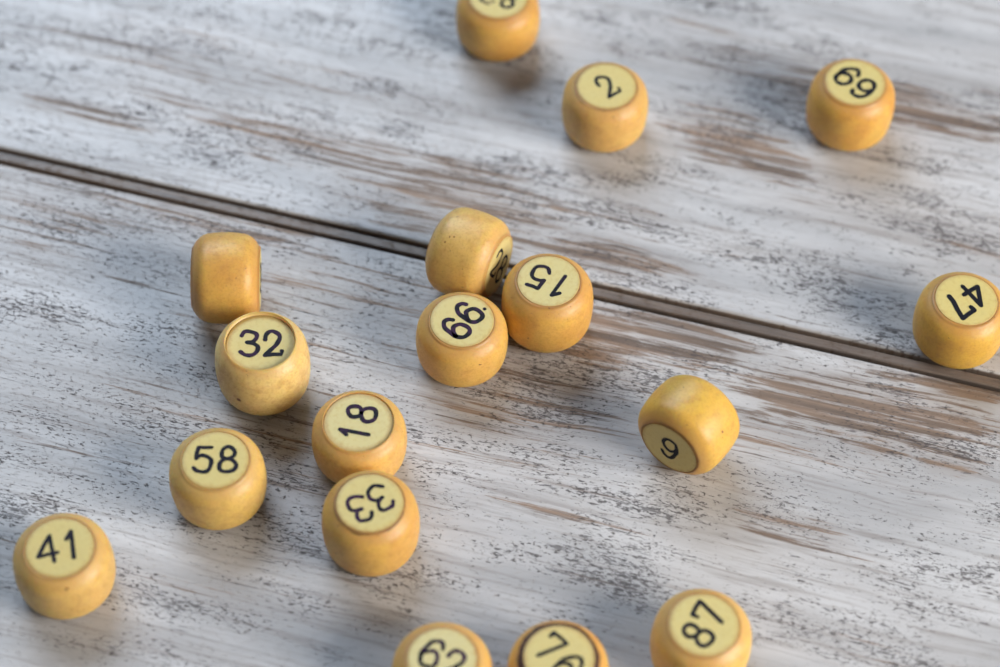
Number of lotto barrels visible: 17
